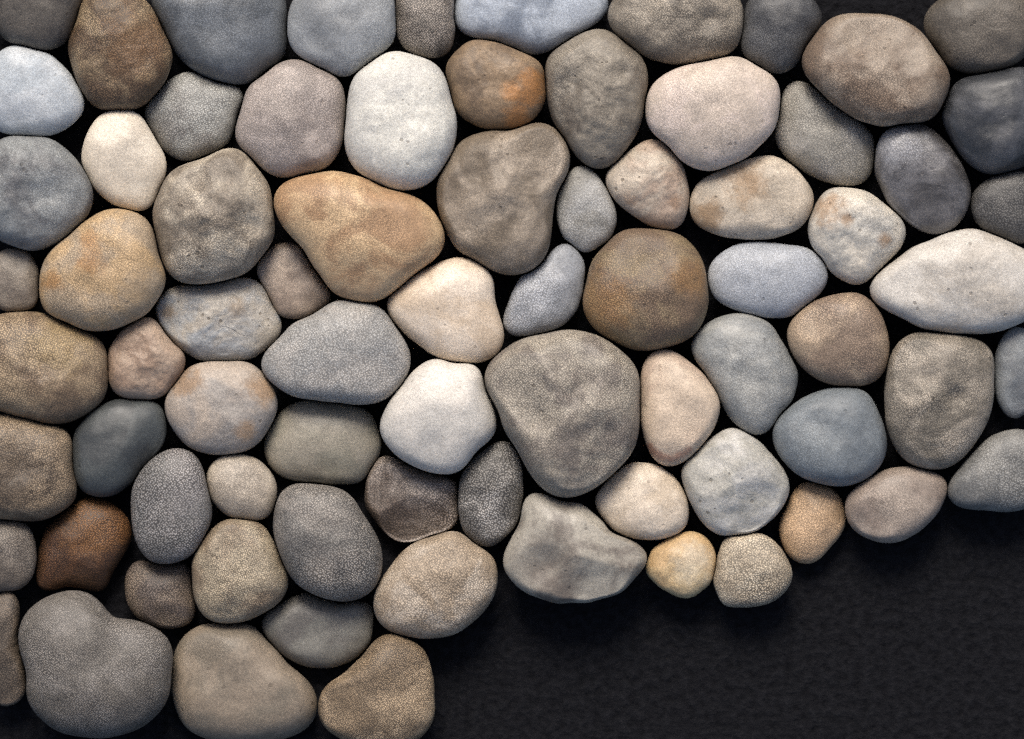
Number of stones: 77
